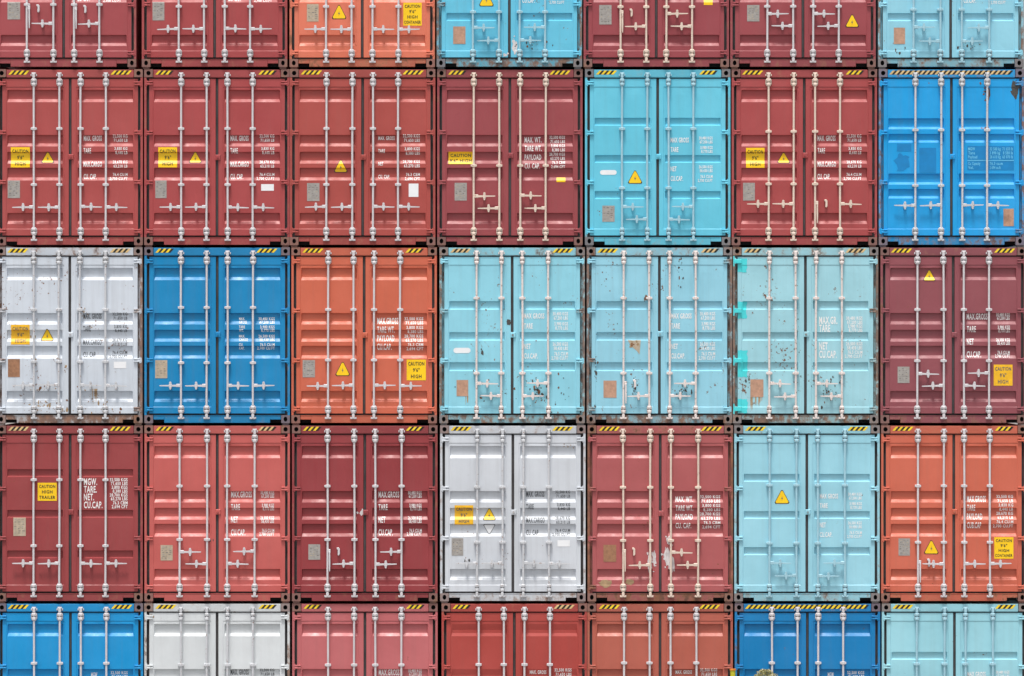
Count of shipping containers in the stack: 35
